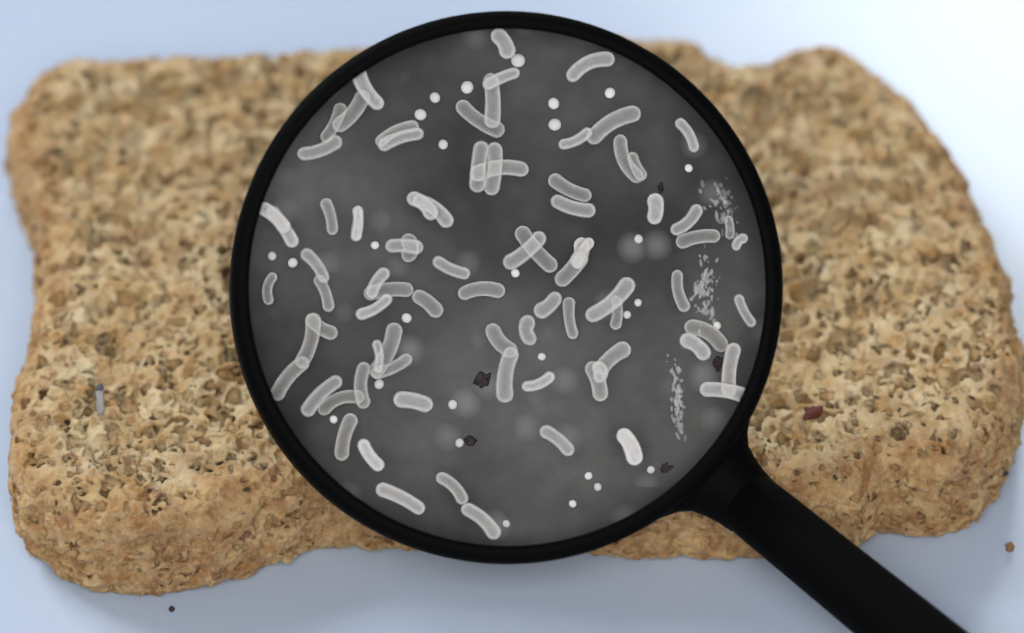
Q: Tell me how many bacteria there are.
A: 84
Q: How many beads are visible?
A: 28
